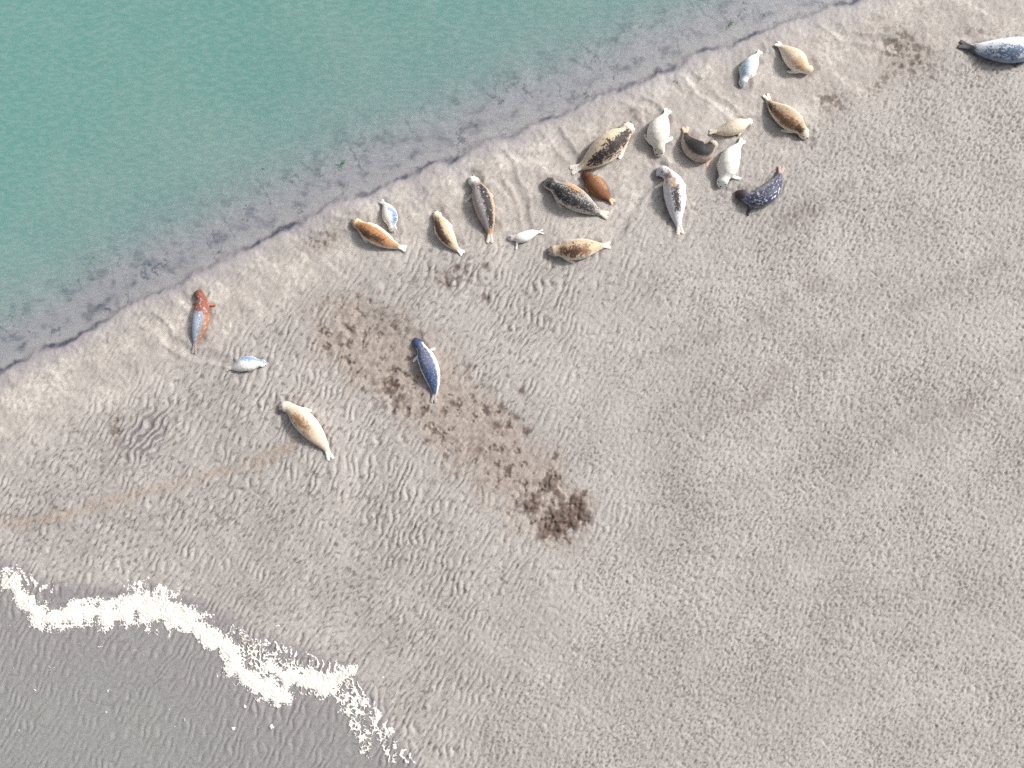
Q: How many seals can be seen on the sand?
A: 23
